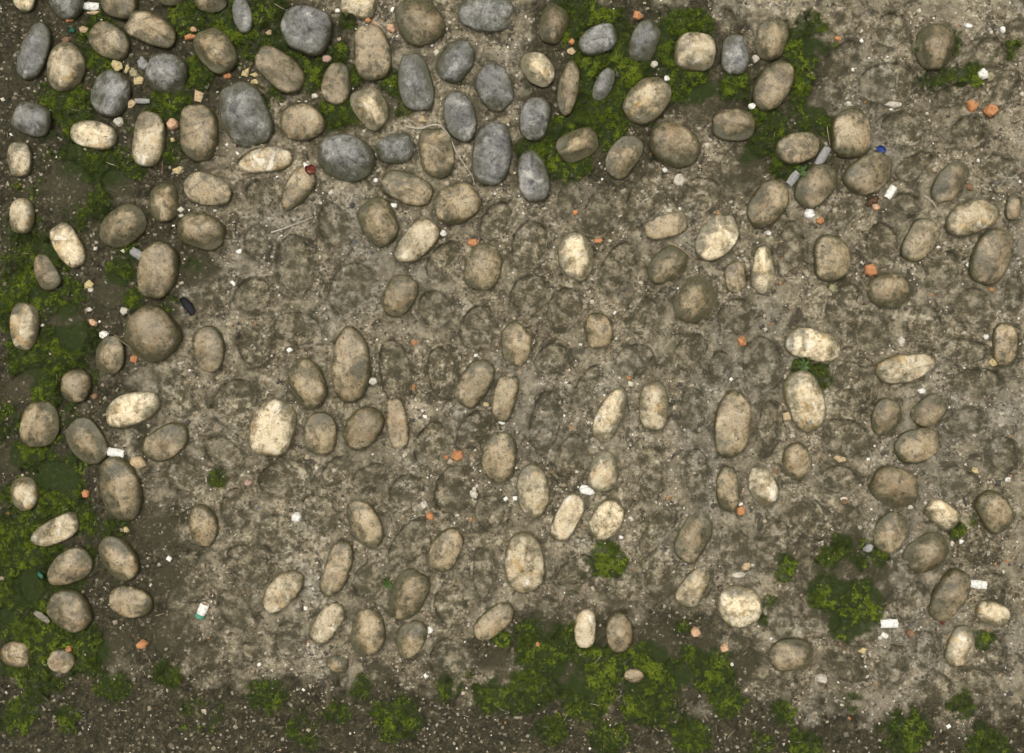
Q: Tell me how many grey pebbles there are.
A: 22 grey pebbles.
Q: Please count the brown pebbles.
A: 98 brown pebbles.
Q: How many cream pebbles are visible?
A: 42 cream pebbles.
